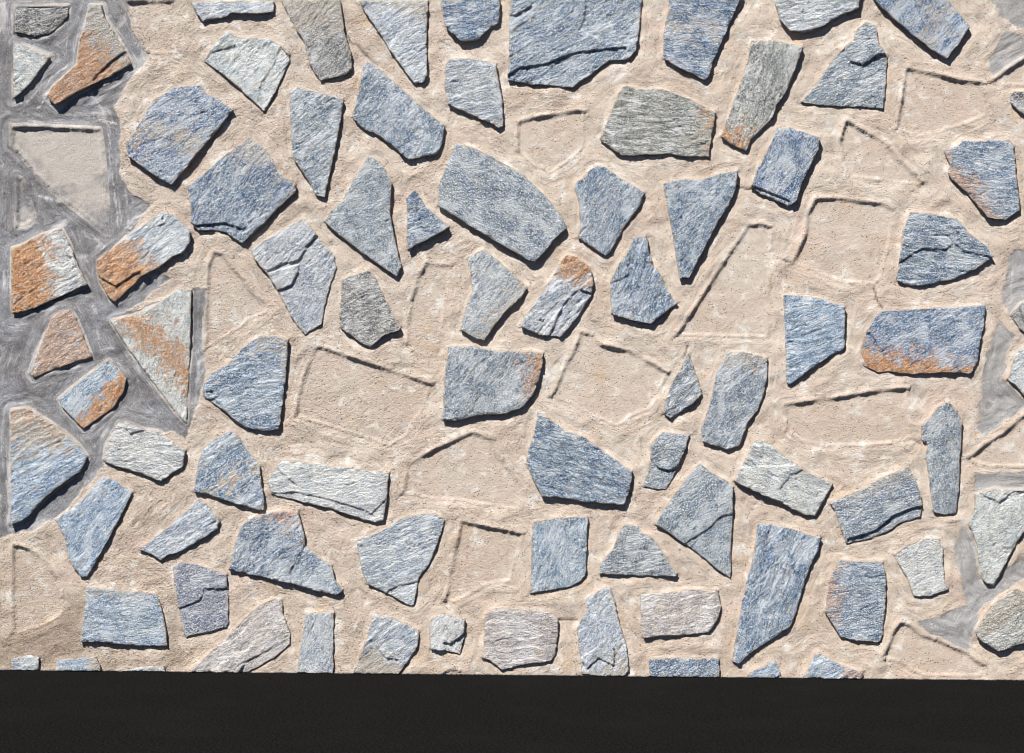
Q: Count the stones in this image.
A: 83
